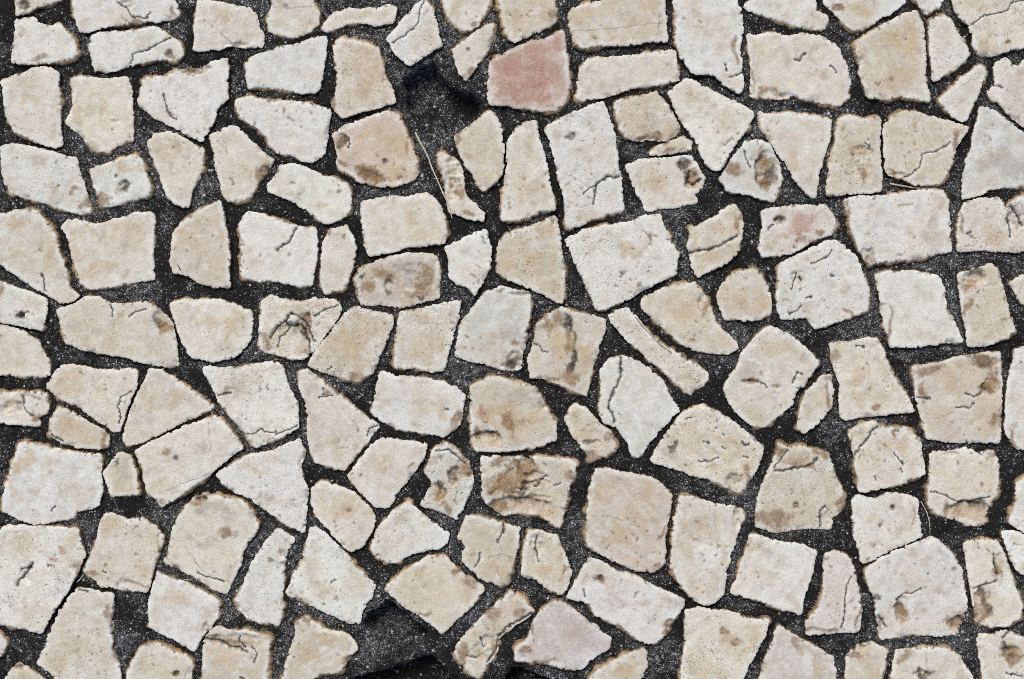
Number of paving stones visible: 140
